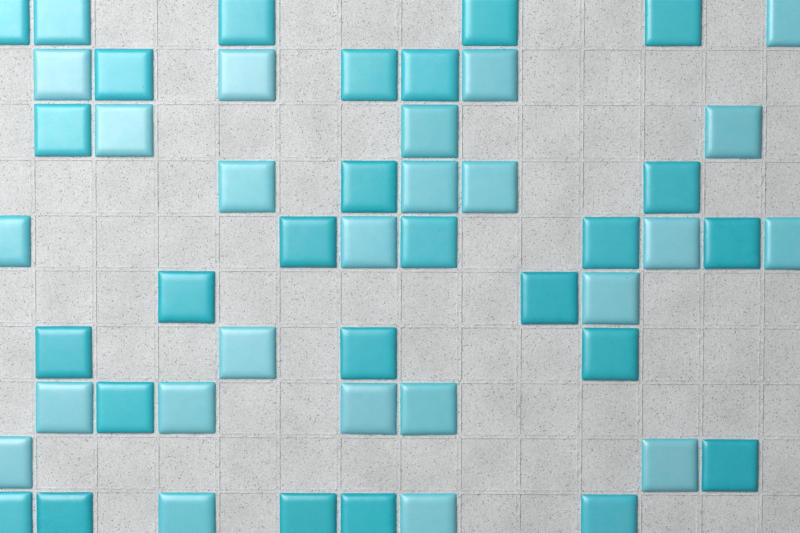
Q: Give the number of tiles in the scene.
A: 51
